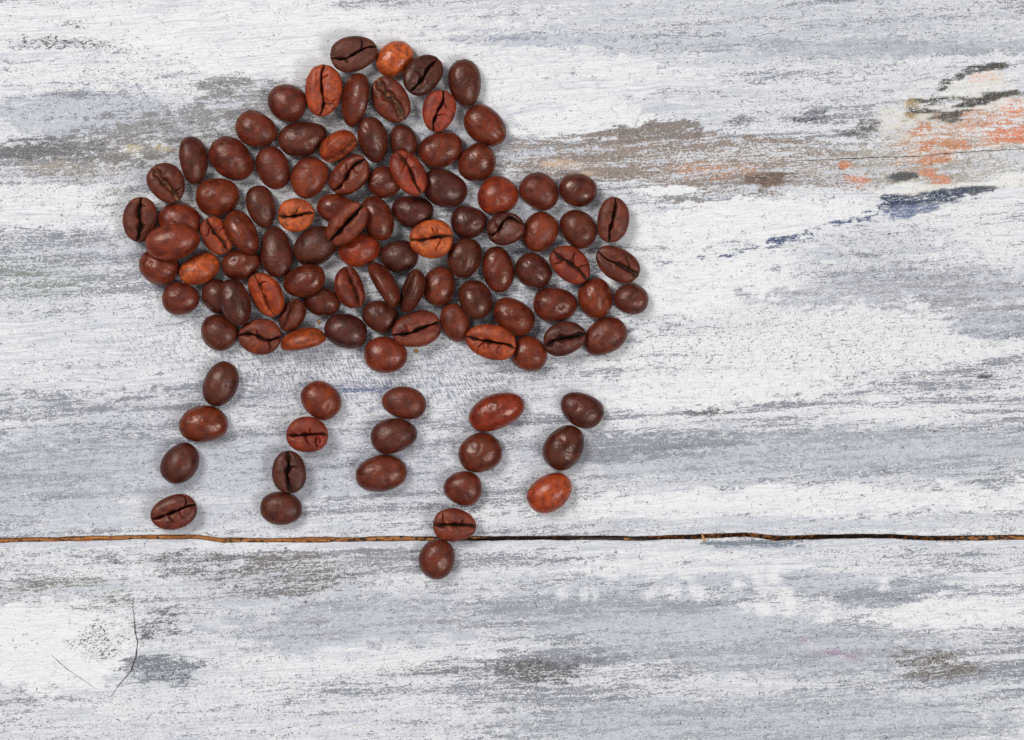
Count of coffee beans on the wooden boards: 106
